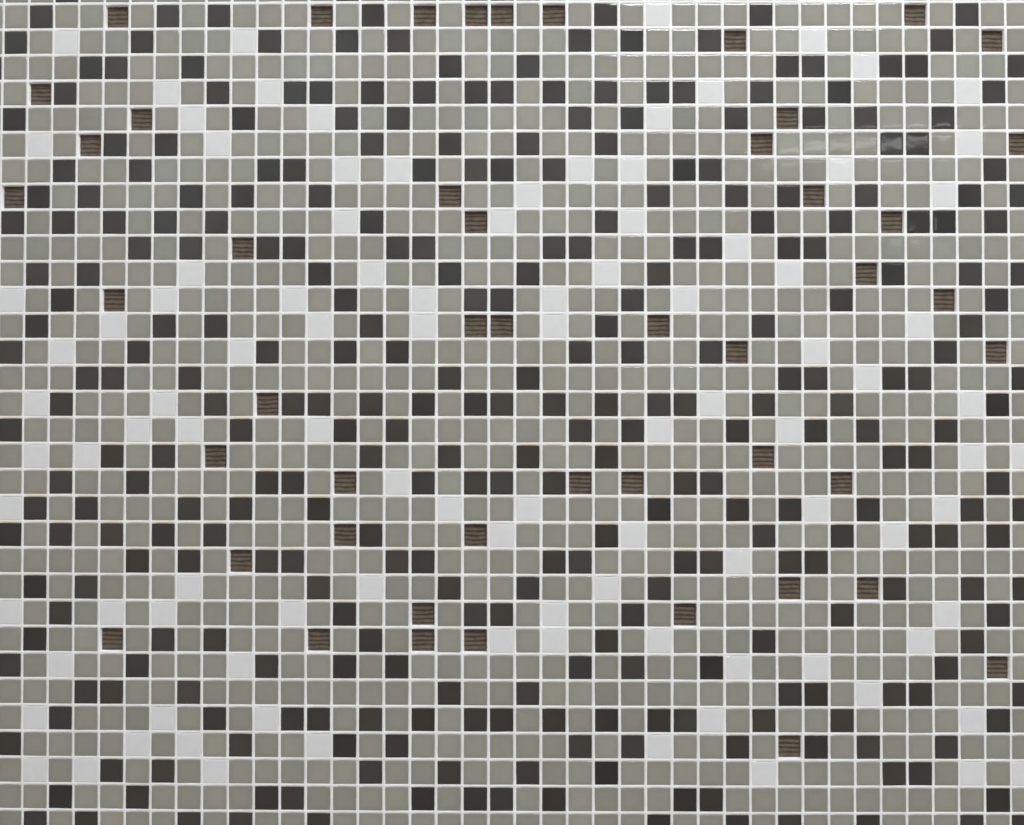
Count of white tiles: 101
